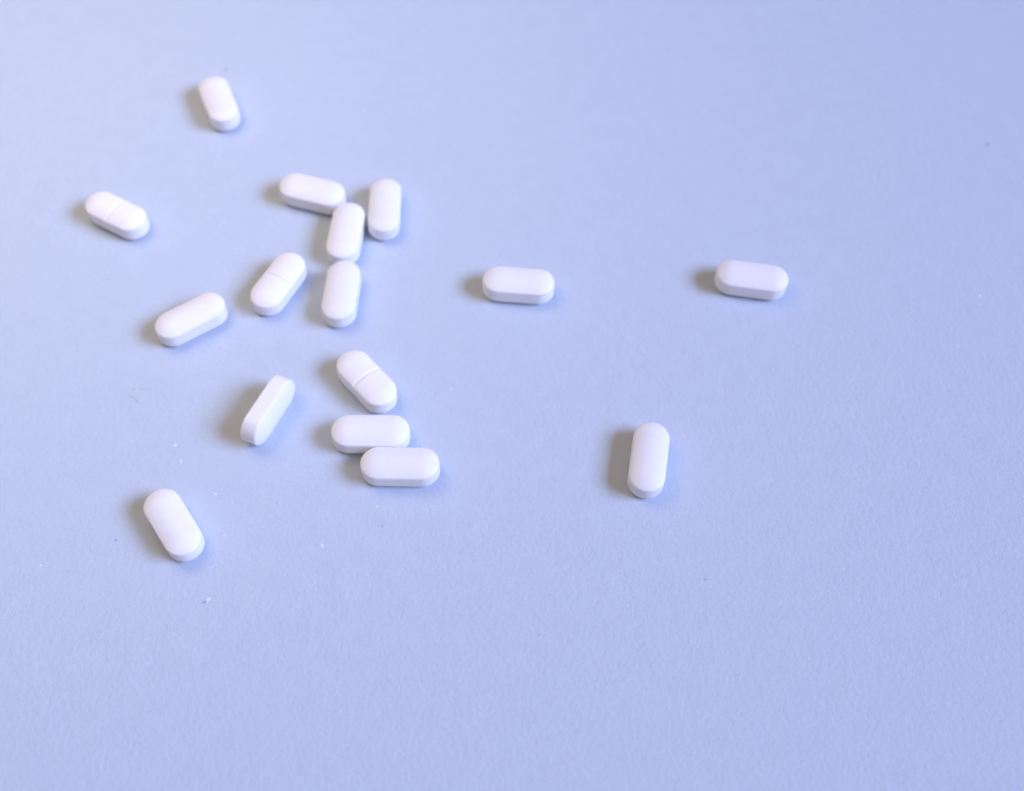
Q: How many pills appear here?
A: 16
